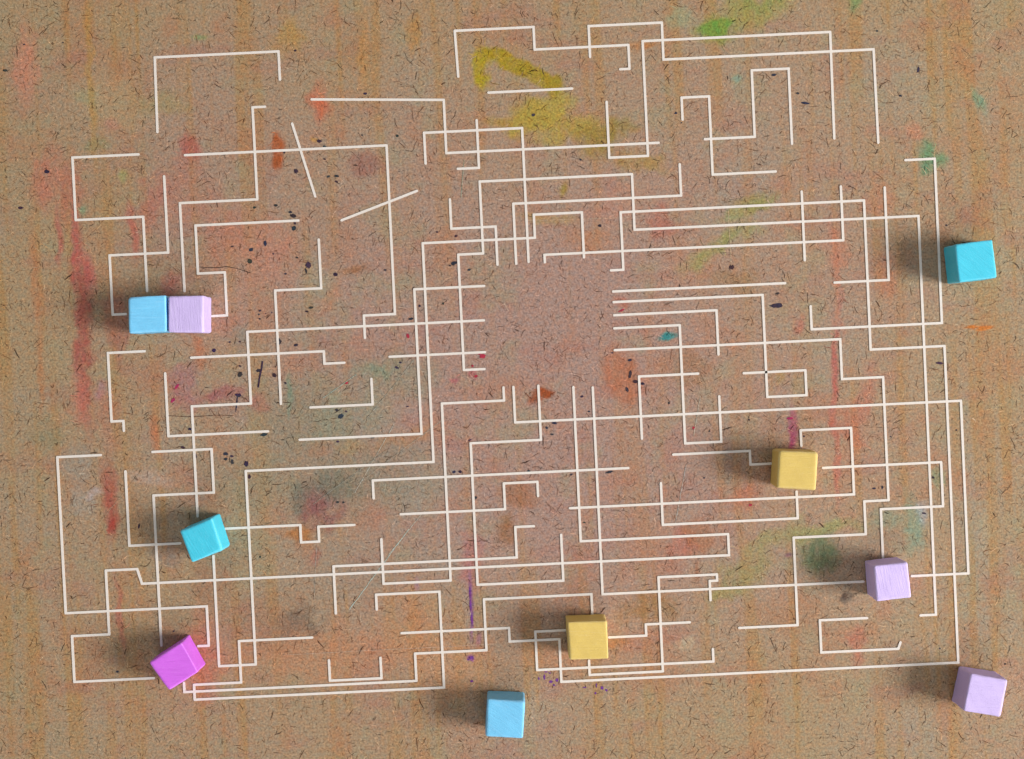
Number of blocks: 10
